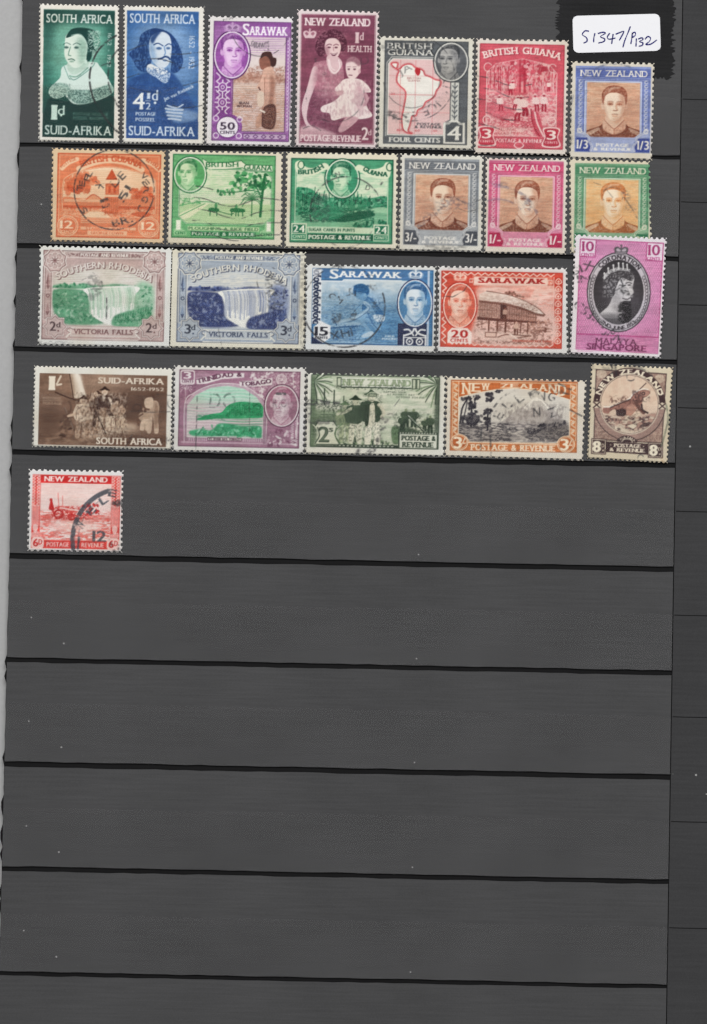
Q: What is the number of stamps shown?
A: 24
